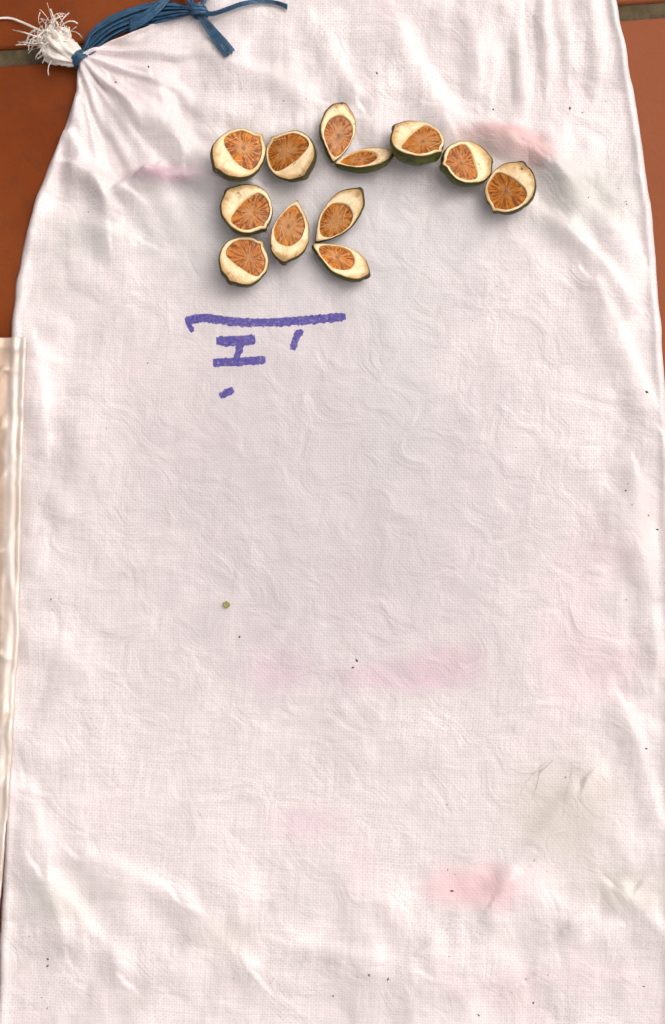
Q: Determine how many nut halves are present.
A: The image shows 12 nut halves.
